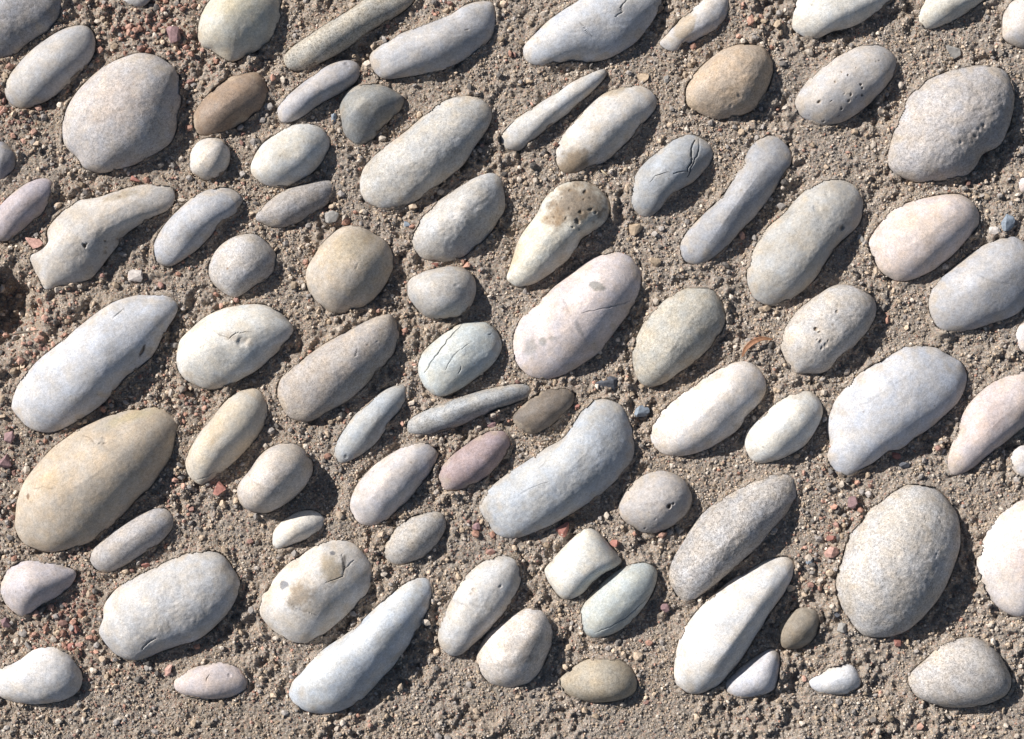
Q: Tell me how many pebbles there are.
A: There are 84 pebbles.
